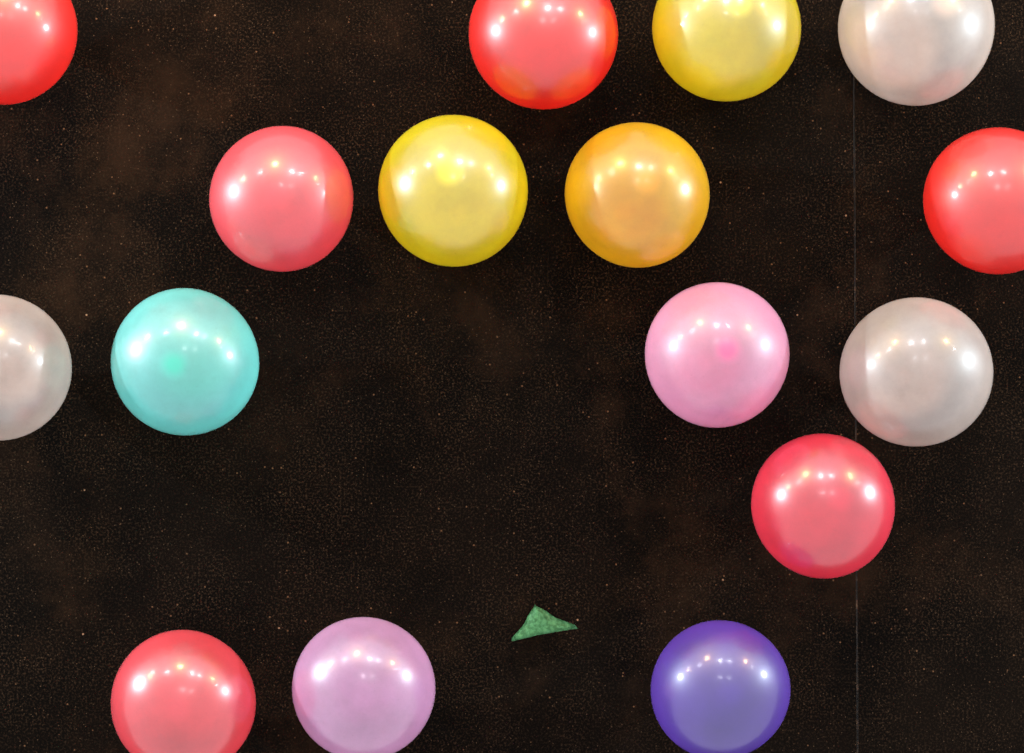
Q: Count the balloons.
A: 16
